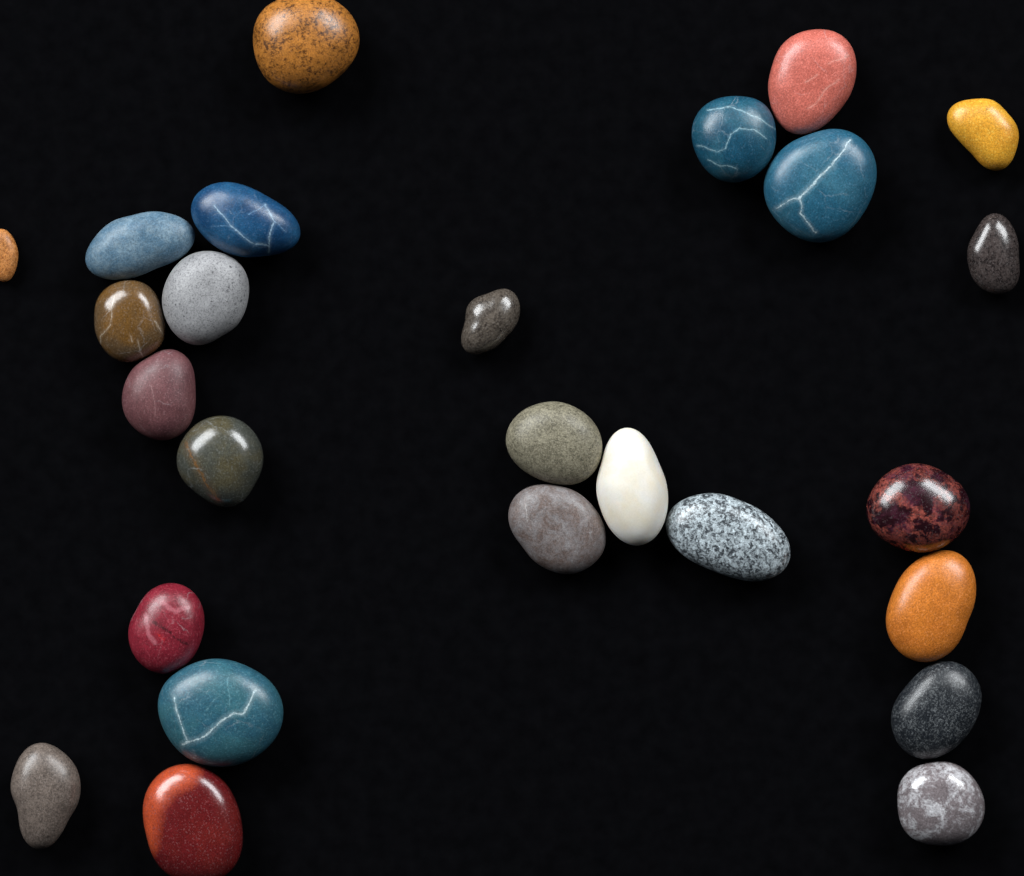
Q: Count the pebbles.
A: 26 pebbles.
